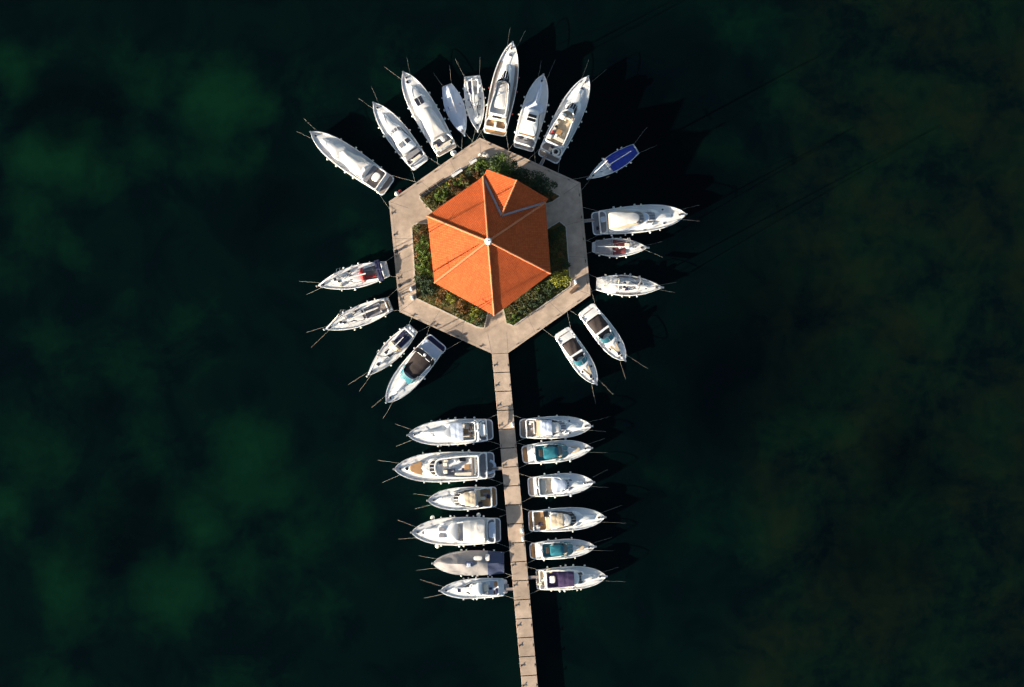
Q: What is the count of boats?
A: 30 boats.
